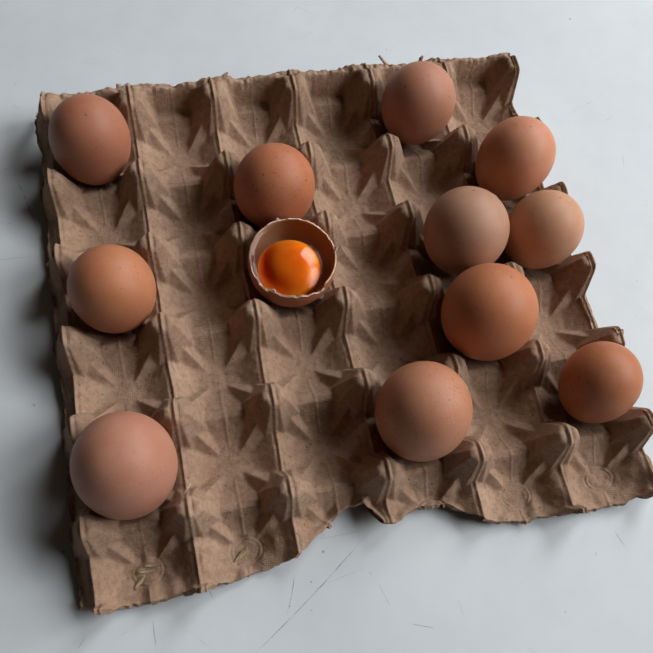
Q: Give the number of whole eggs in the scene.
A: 11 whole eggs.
